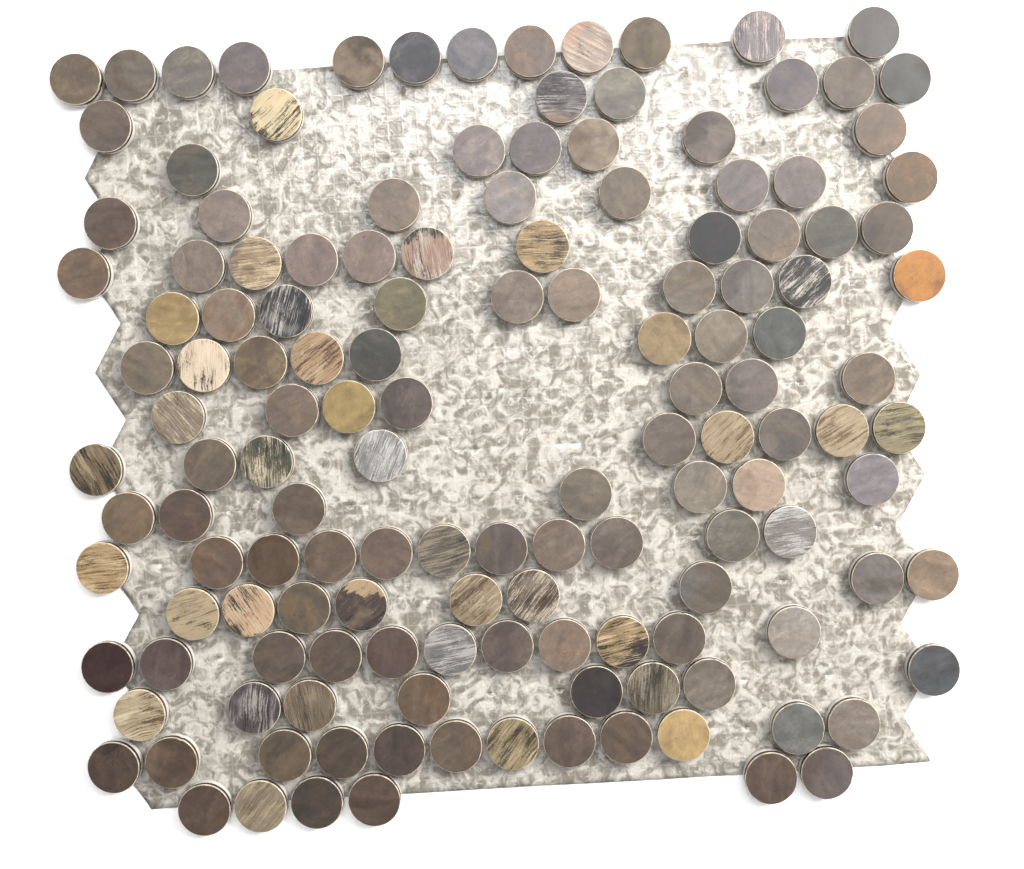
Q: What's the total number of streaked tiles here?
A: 34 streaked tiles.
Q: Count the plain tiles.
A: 108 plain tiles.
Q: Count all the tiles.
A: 142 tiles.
